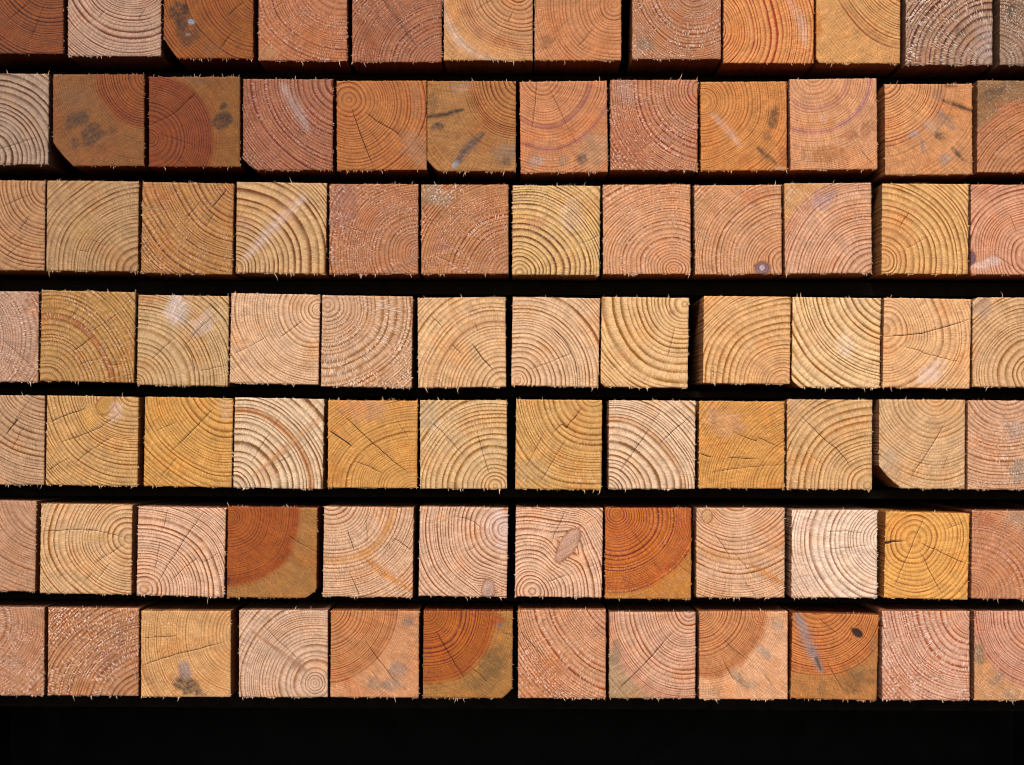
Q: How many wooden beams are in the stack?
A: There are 84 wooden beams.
